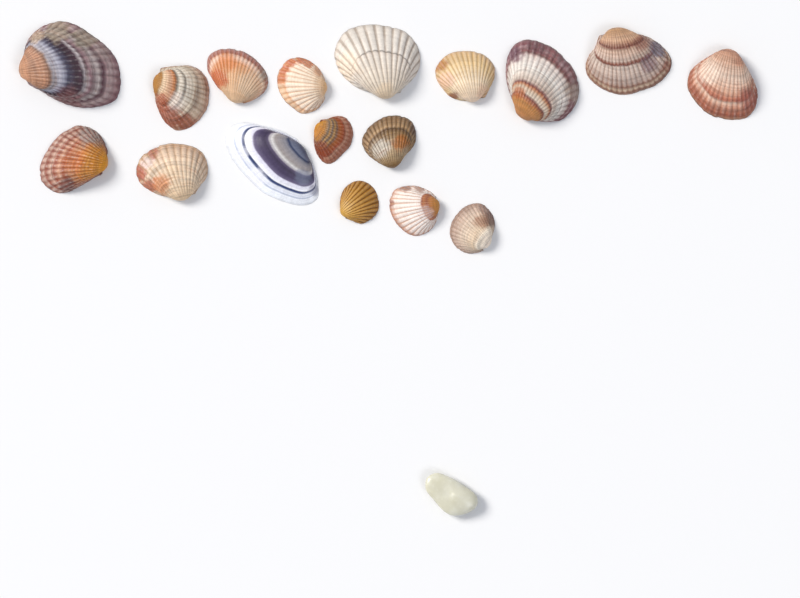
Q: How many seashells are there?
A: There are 17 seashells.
